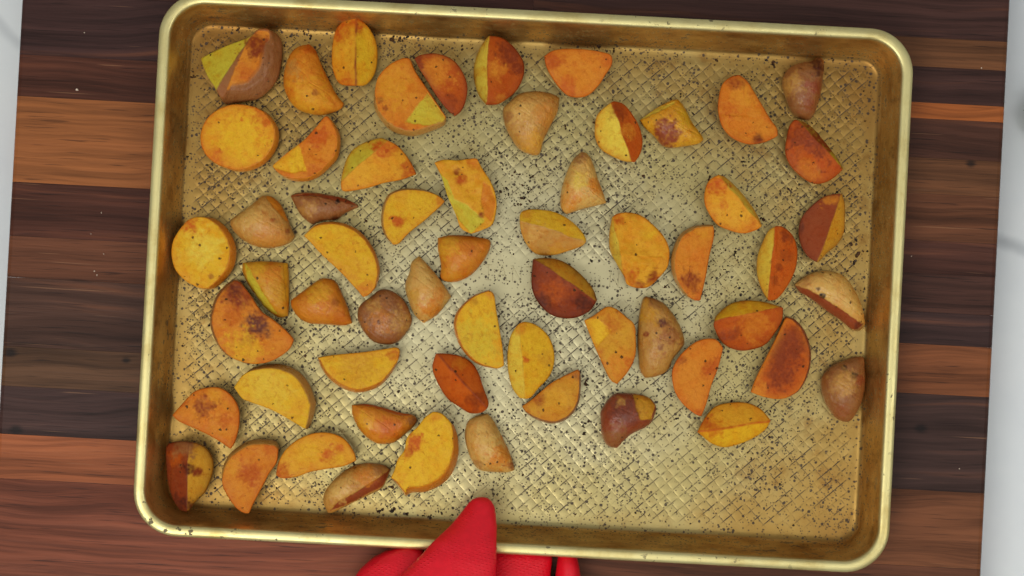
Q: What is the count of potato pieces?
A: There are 59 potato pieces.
